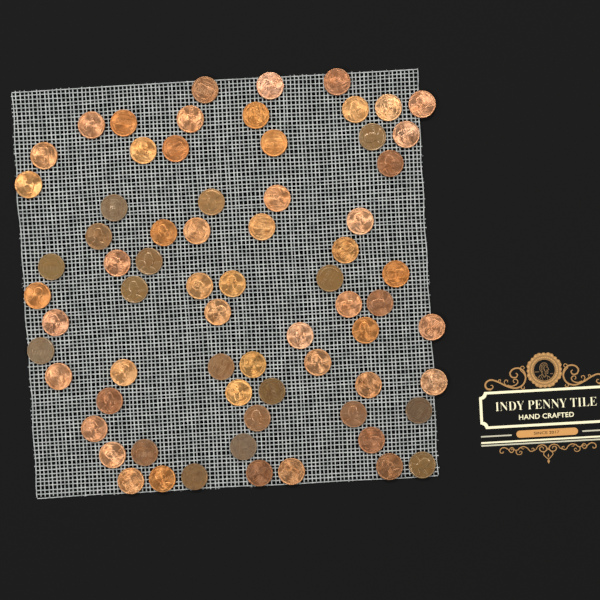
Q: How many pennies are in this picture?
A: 69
